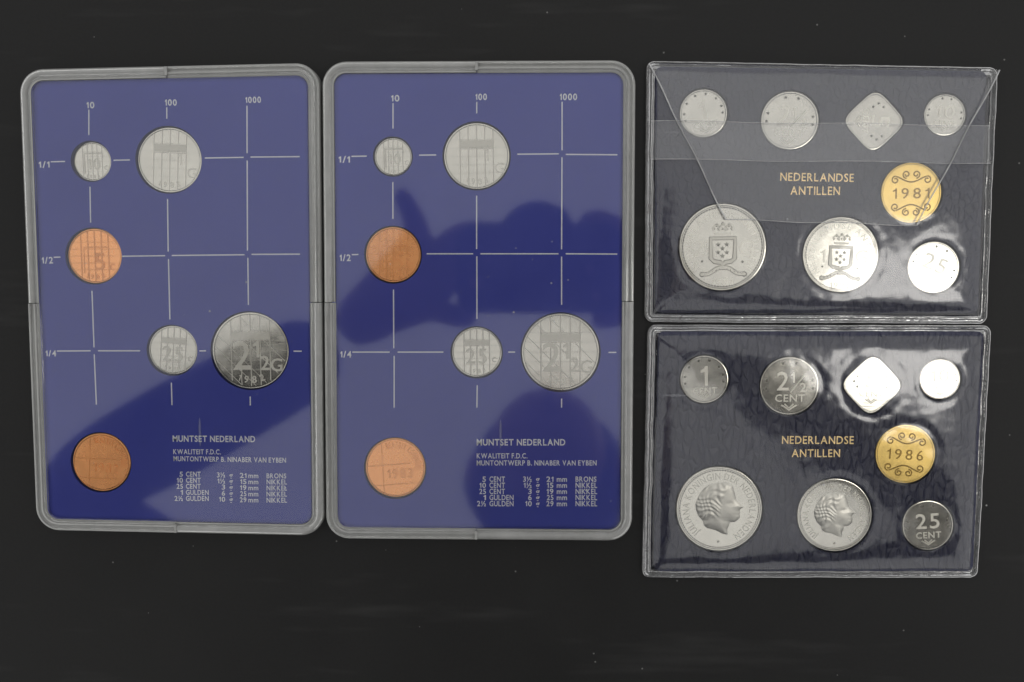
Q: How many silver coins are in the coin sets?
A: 22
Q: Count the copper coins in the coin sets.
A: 4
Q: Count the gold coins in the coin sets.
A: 2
